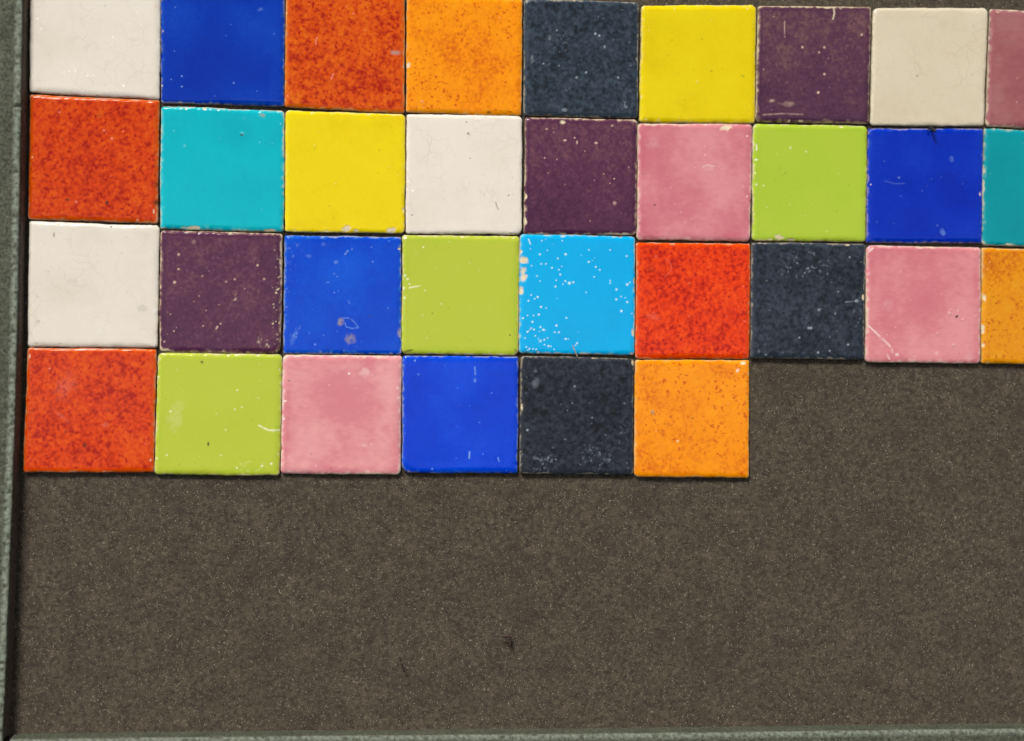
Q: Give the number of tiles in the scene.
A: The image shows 33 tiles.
